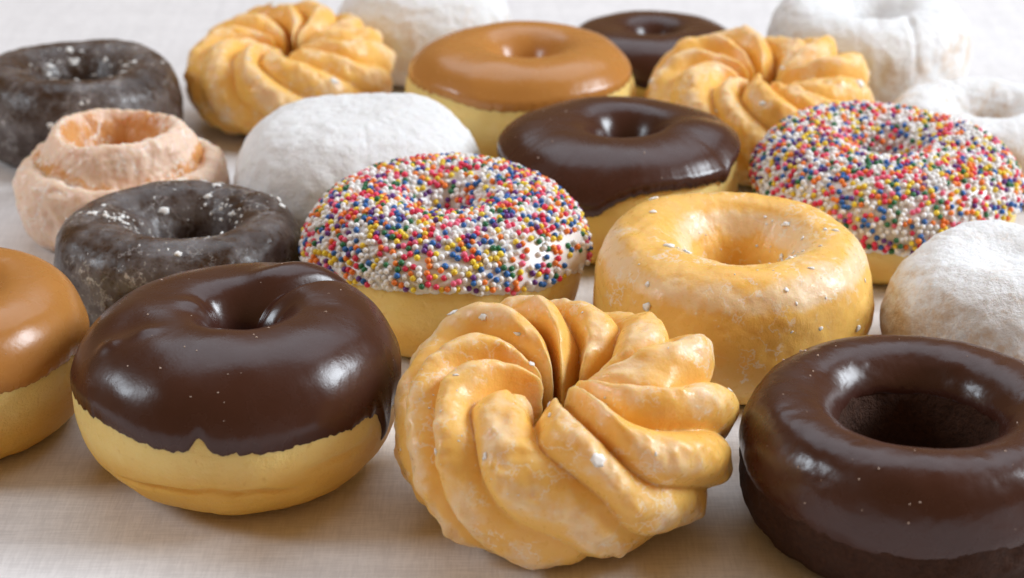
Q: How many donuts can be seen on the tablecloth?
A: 20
